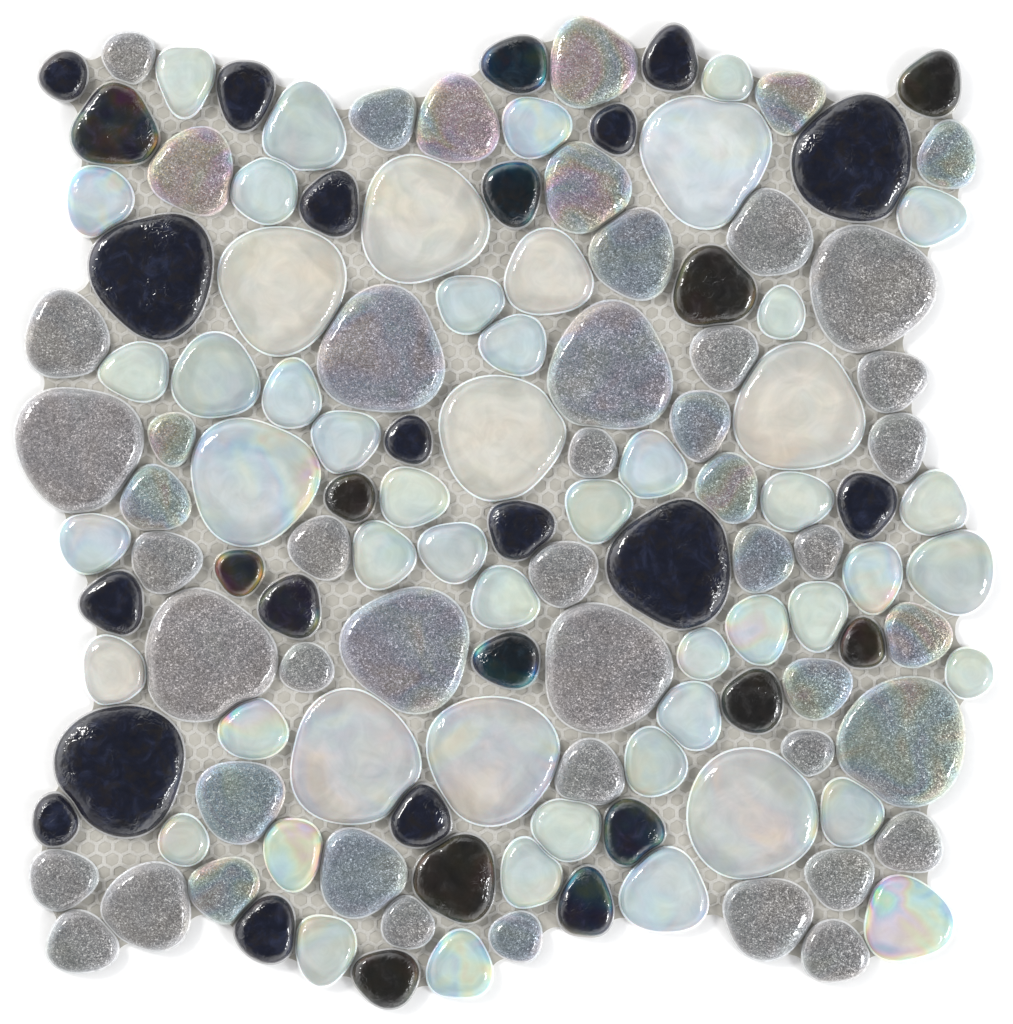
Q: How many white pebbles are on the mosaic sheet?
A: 52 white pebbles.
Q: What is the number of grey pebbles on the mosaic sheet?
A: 49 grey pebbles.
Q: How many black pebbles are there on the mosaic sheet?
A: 31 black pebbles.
